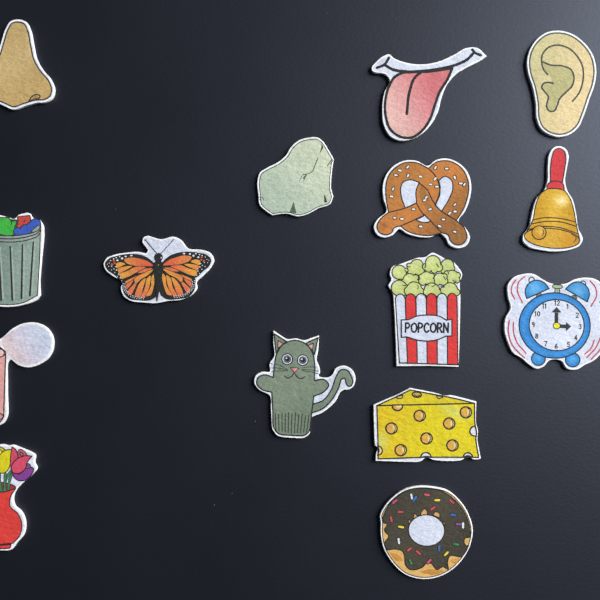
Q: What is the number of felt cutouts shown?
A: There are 15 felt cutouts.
